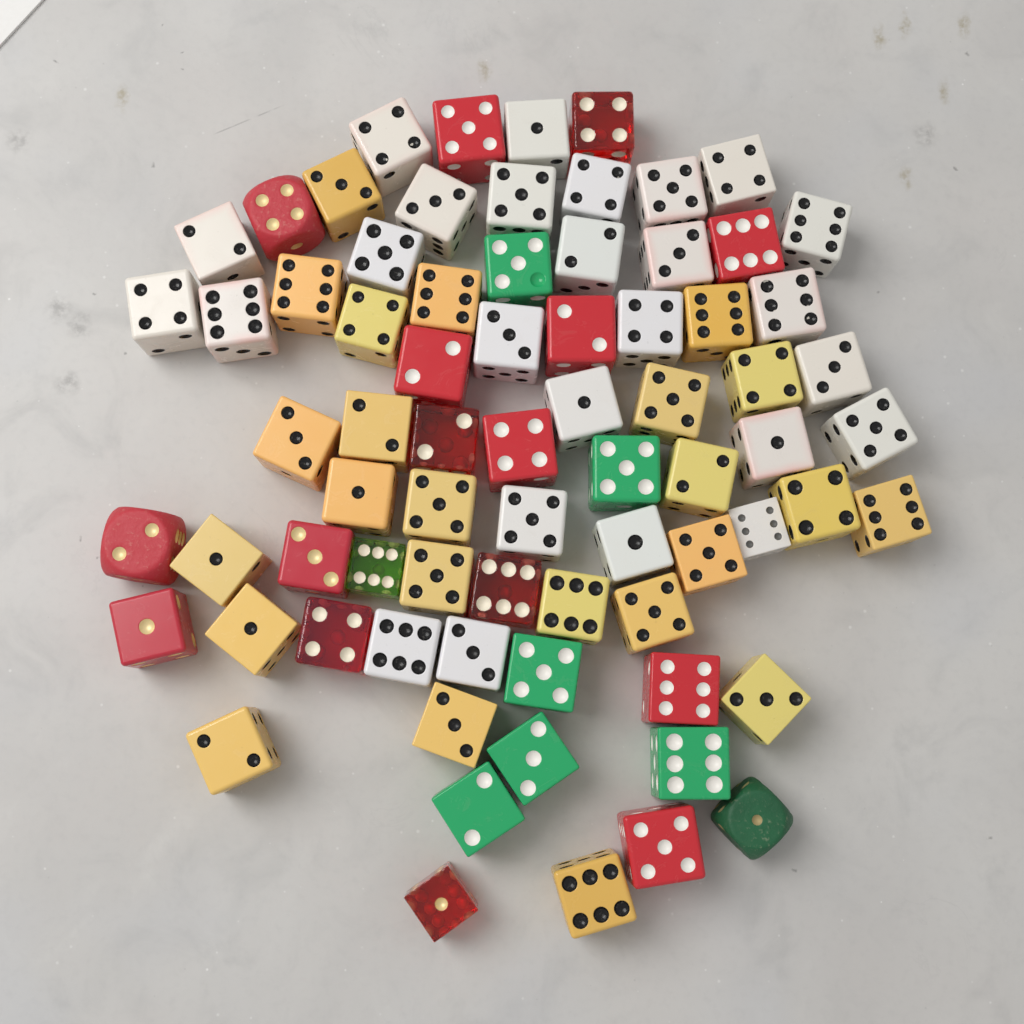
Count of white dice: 26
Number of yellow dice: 24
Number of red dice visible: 16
